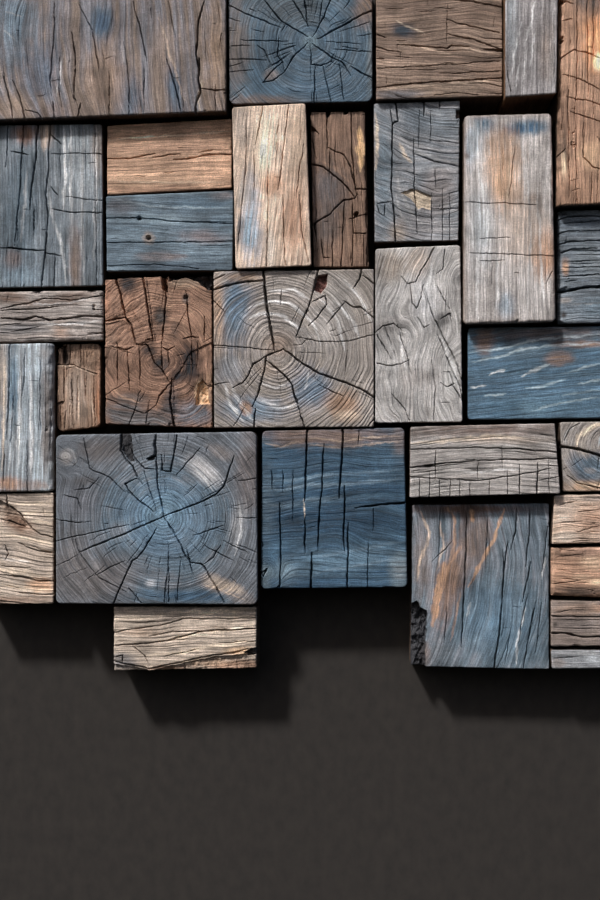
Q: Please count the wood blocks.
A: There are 31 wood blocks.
